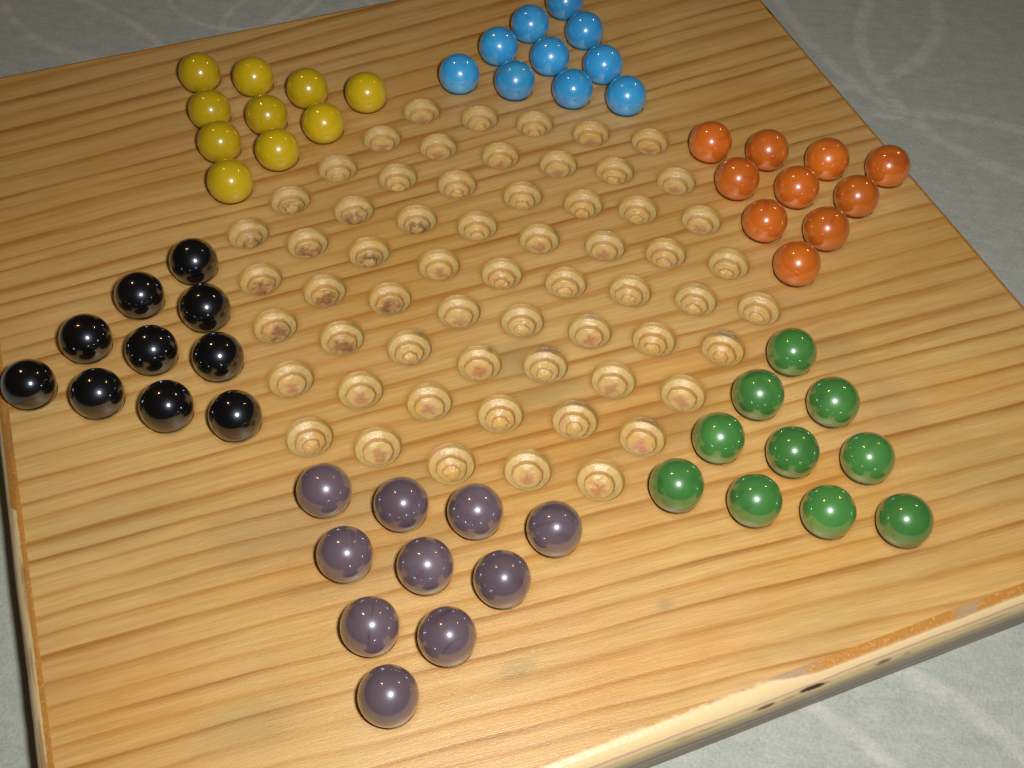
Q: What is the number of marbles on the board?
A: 60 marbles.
